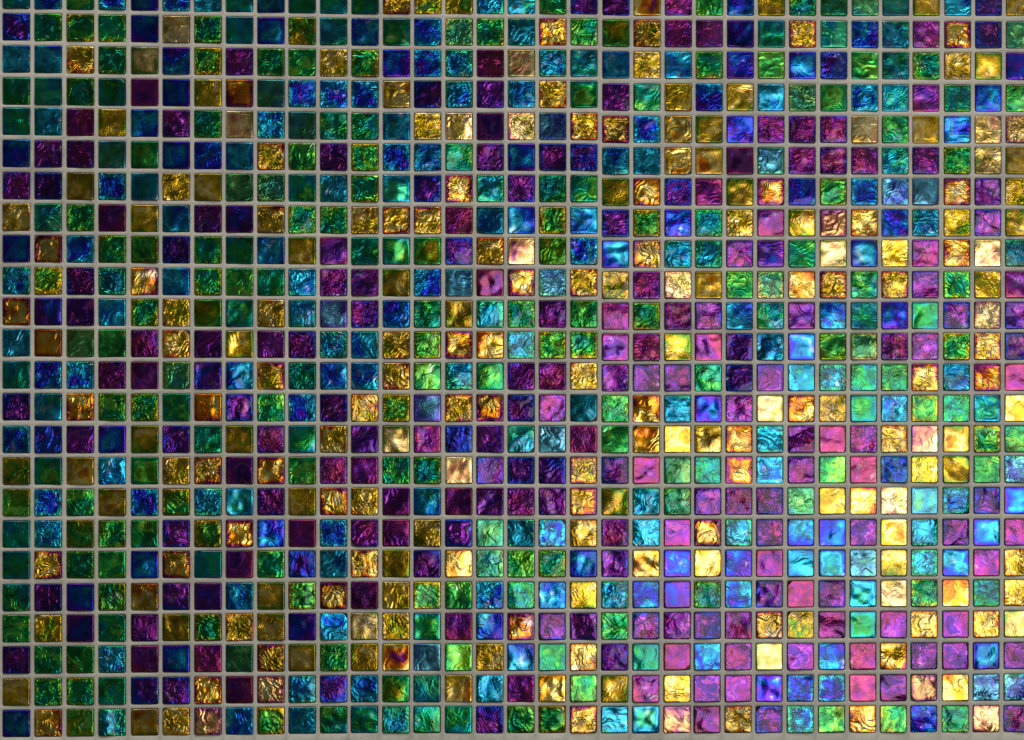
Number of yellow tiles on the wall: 200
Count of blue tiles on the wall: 199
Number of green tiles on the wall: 200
